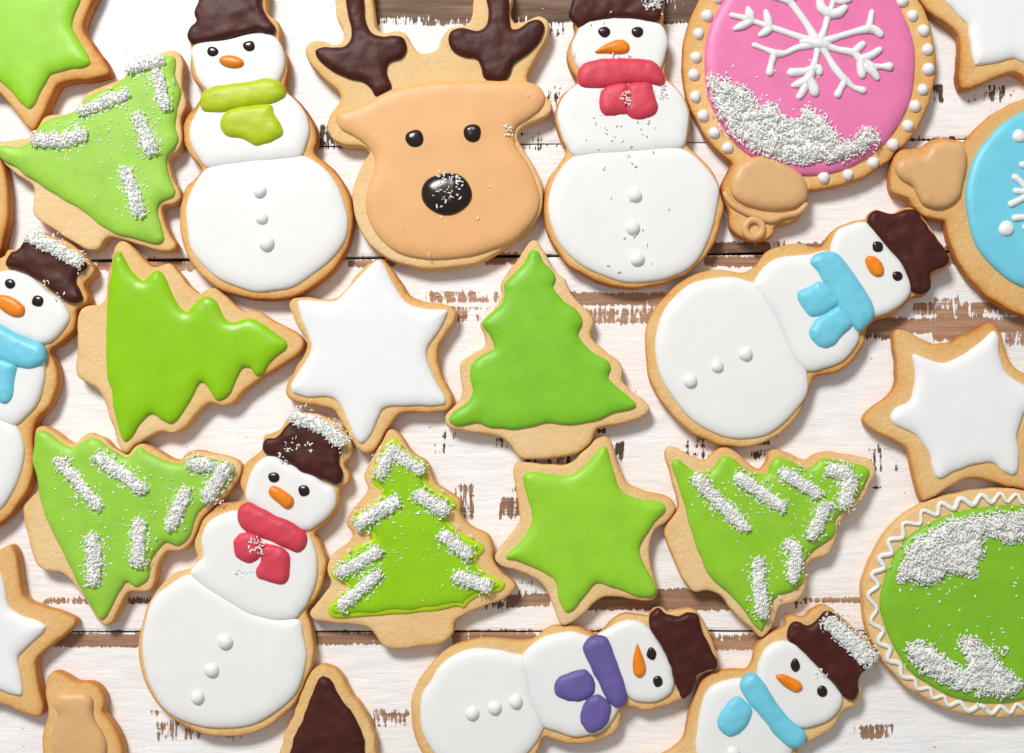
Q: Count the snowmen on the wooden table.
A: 7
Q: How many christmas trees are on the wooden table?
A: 6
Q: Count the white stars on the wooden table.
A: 4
